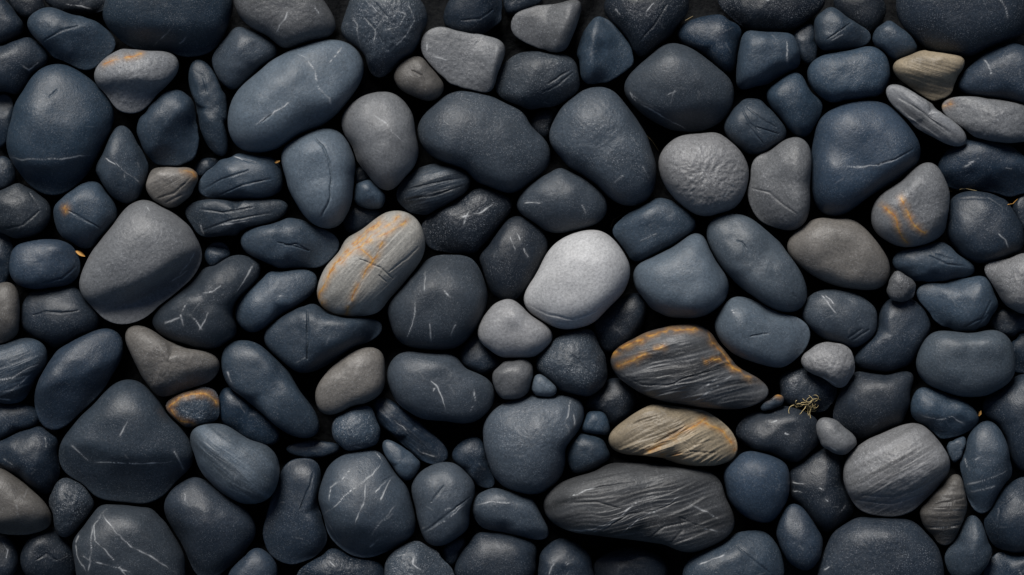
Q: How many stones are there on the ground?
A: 160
